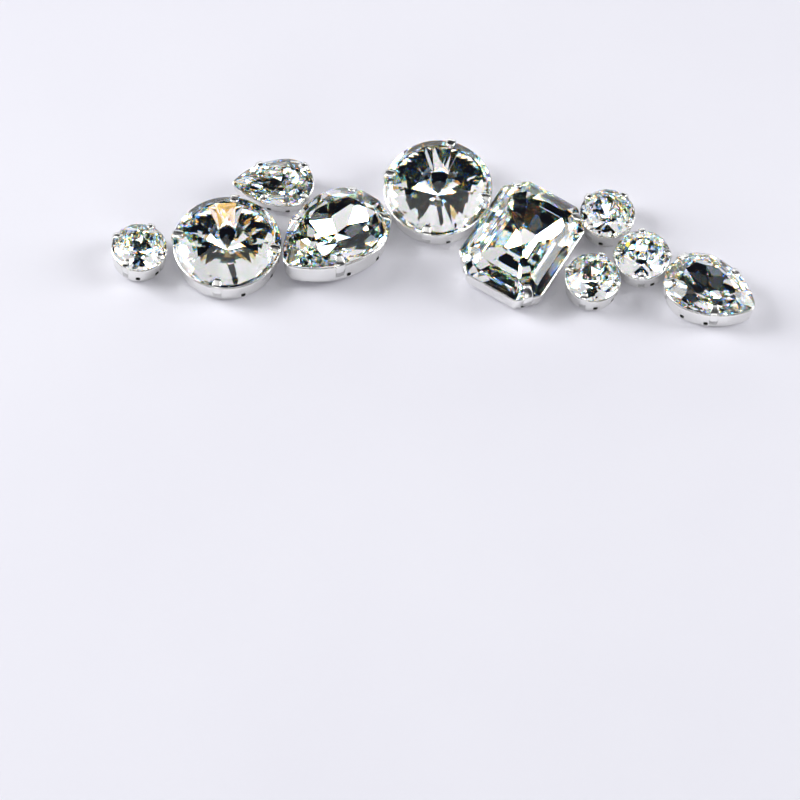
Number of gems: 10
